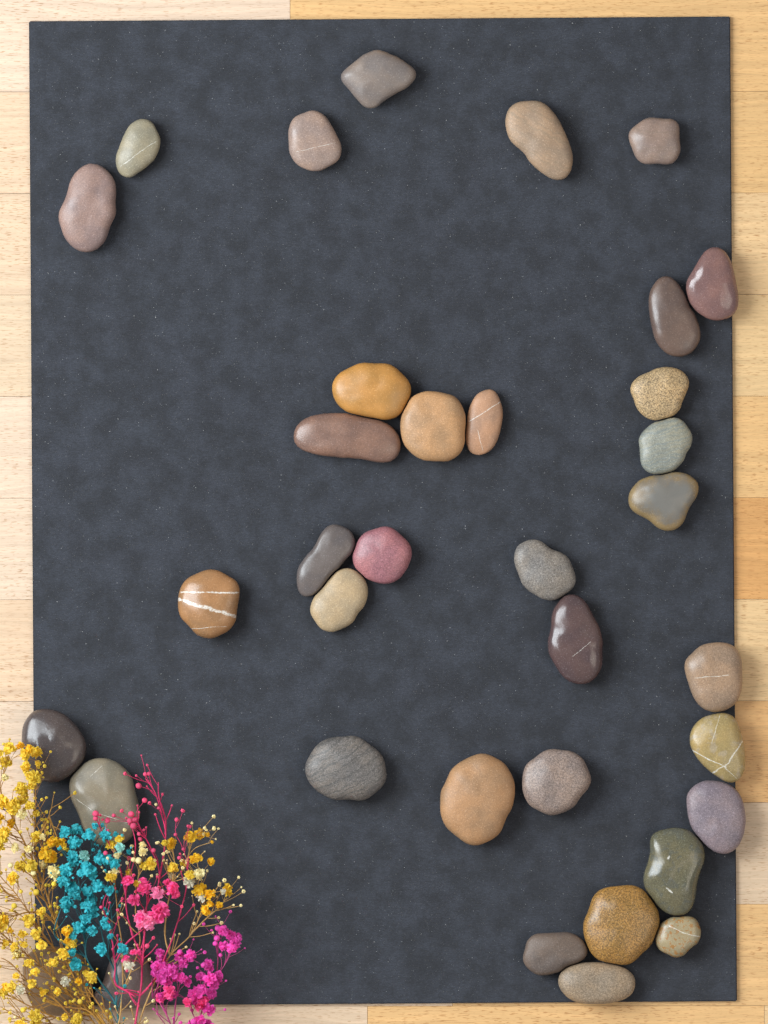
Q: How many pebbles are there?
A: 36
